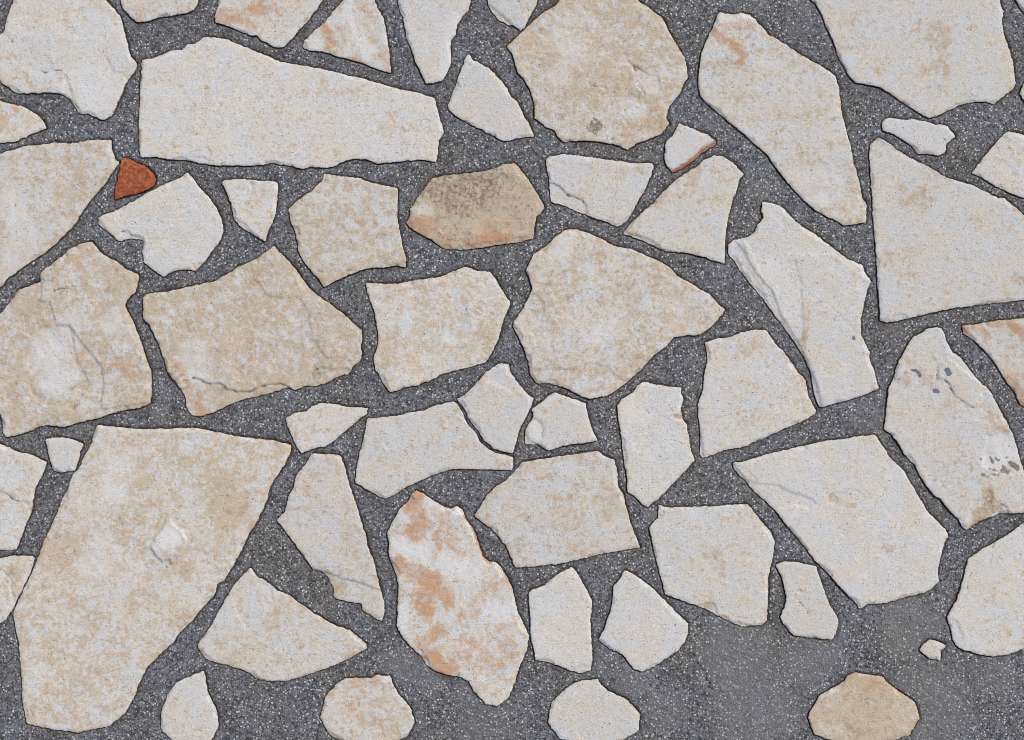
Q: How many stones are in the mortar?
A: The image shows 58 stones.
